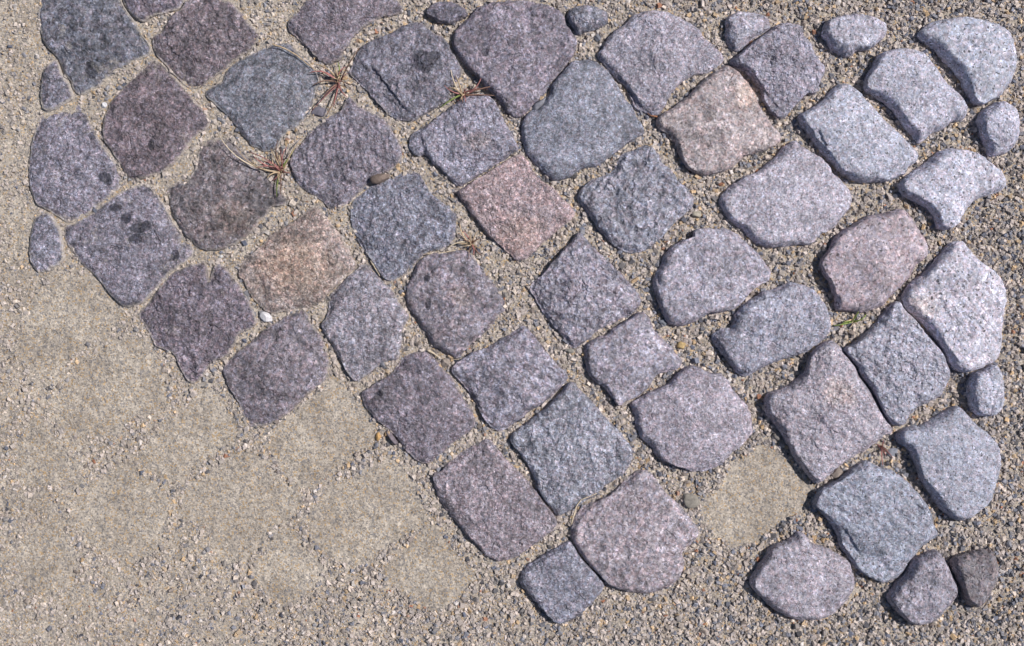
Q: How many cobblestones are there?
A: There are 58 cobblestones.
